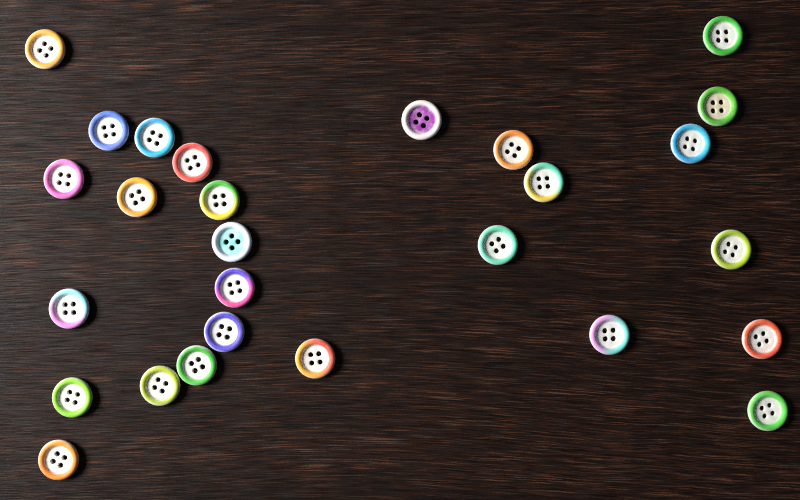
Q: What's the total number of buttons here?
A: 27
